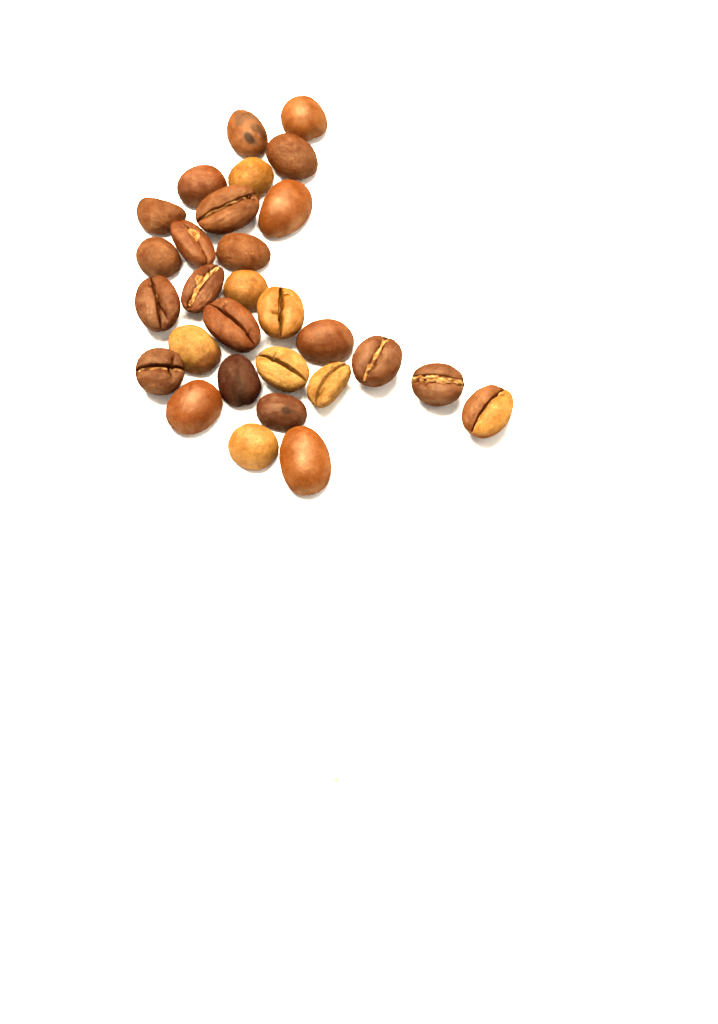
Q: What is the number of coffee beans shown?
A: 29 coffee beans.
